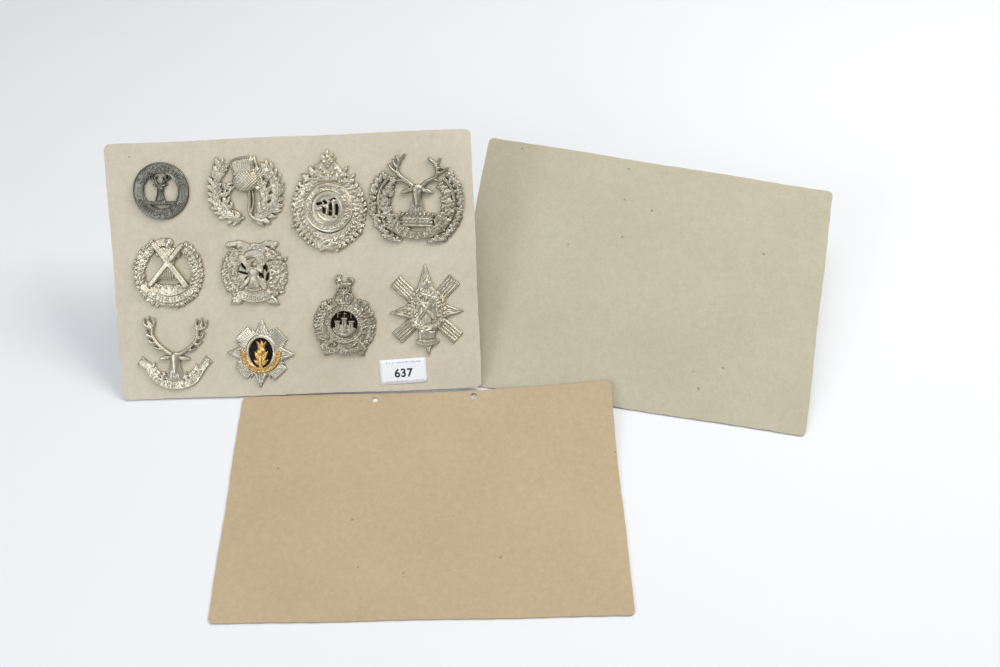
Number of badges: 10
